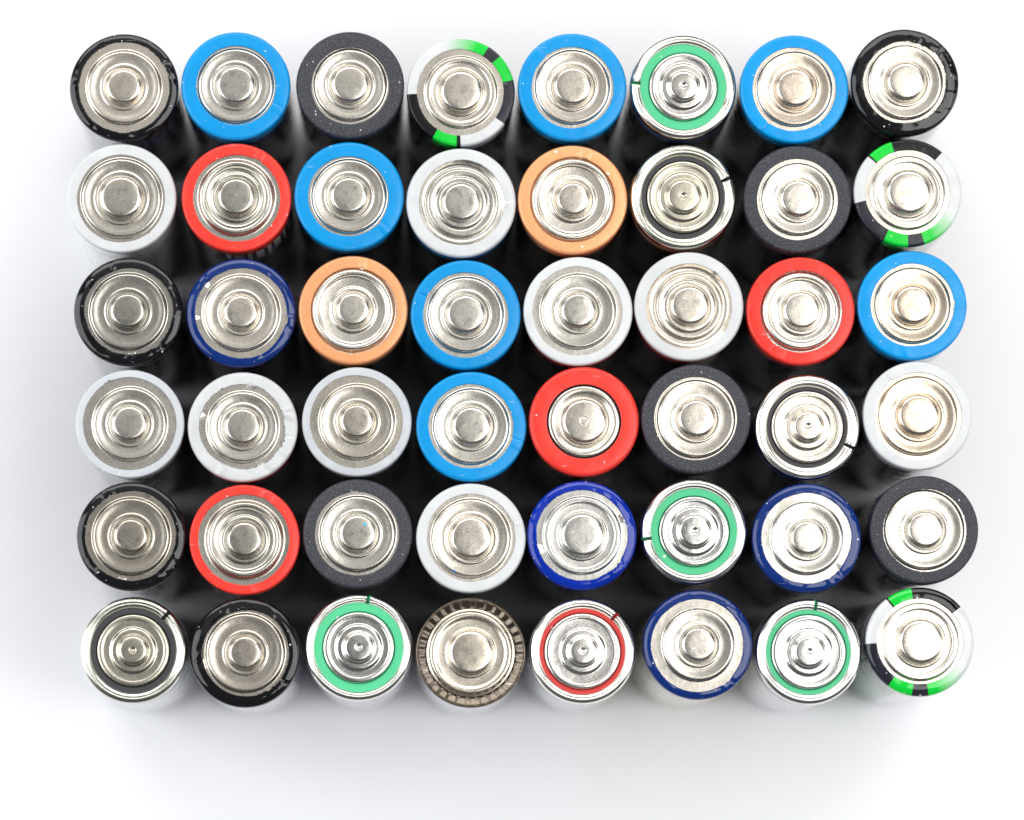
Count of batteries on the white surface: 48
